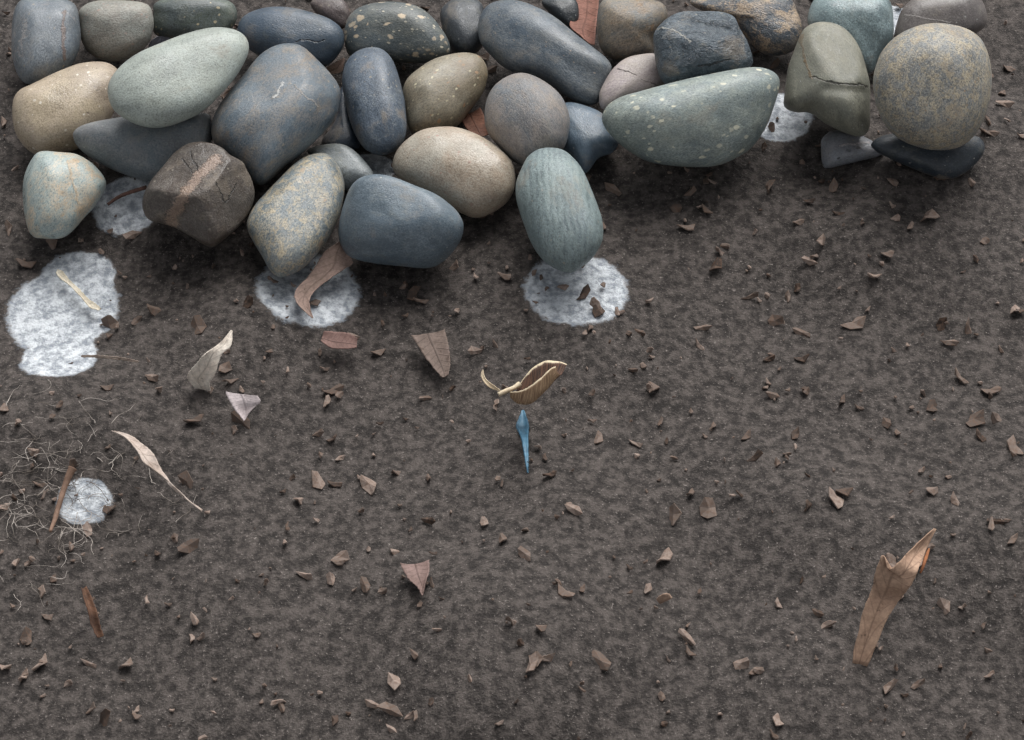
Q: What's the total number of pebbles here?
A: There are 36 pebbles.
